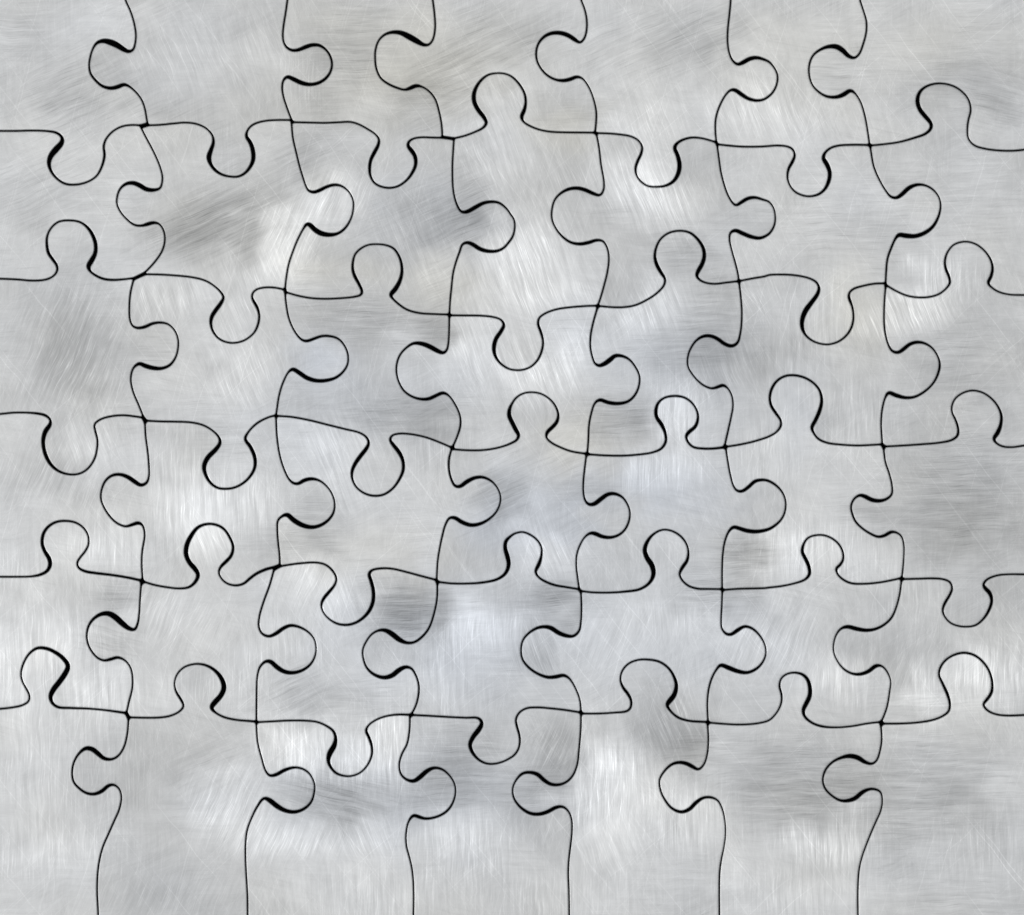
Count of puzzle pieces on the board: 42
